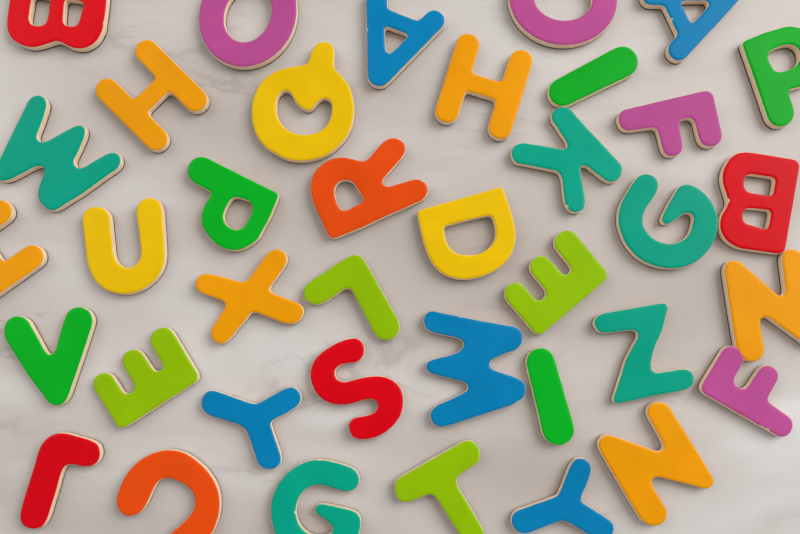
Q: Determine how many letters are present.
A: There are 38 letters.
